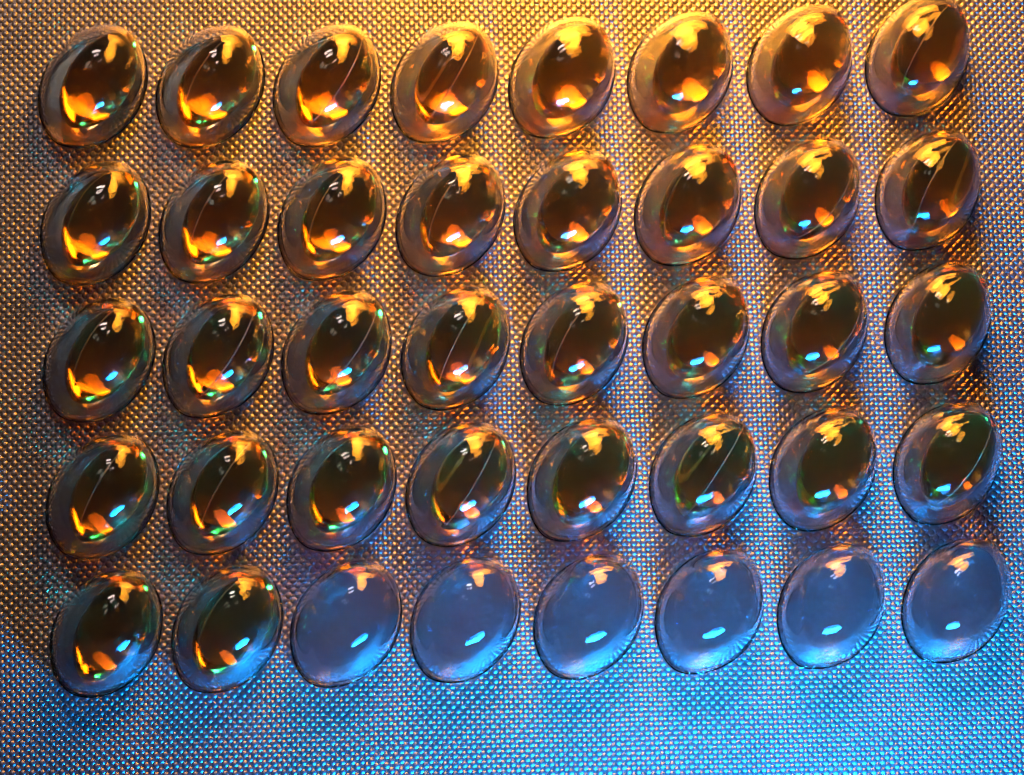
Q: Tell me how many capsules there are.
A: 34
